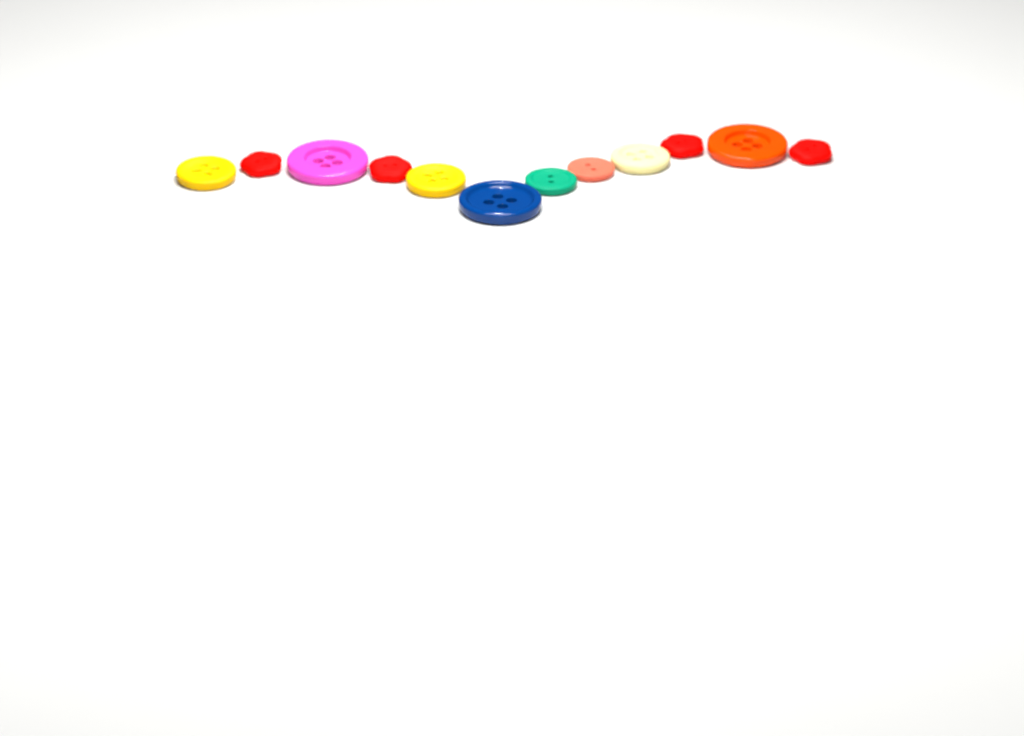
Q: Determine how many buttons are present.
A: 12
